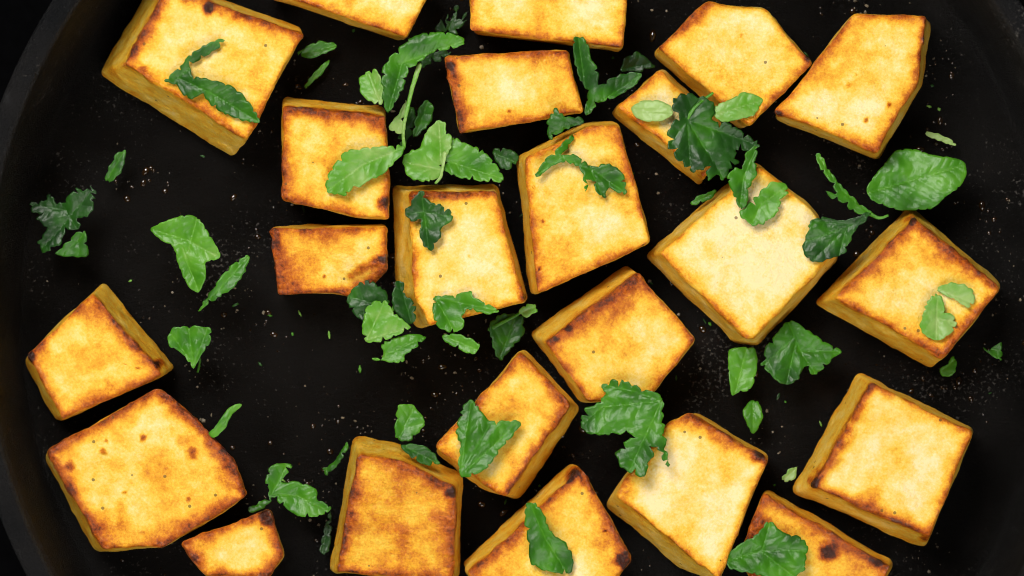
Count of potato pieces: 23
